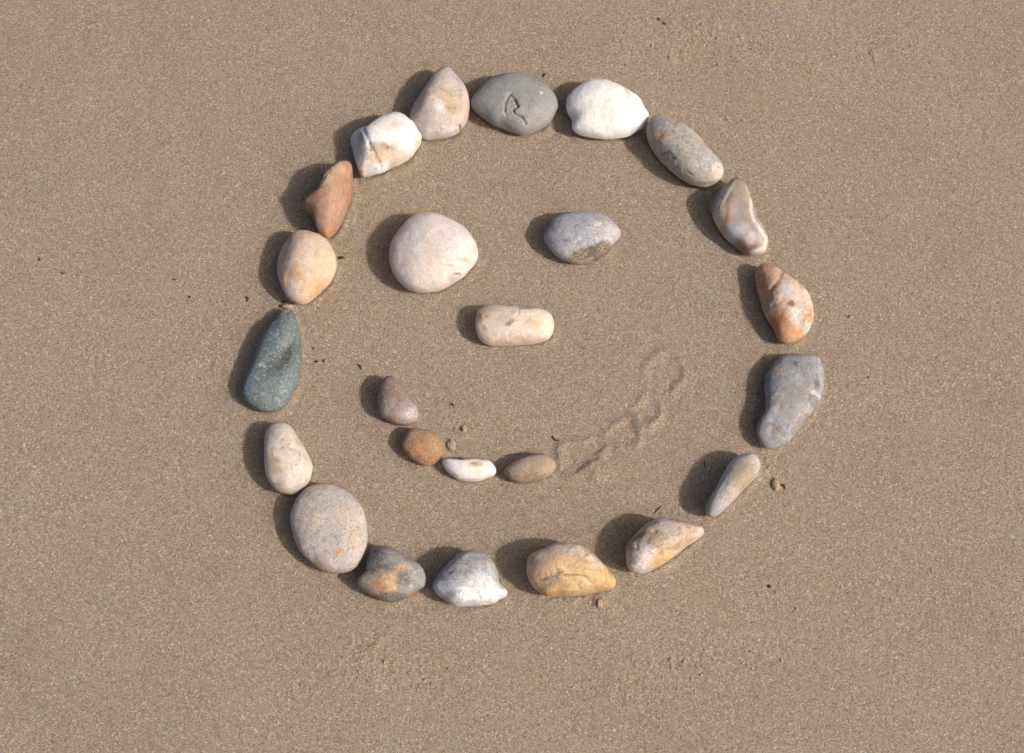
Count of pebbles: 25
